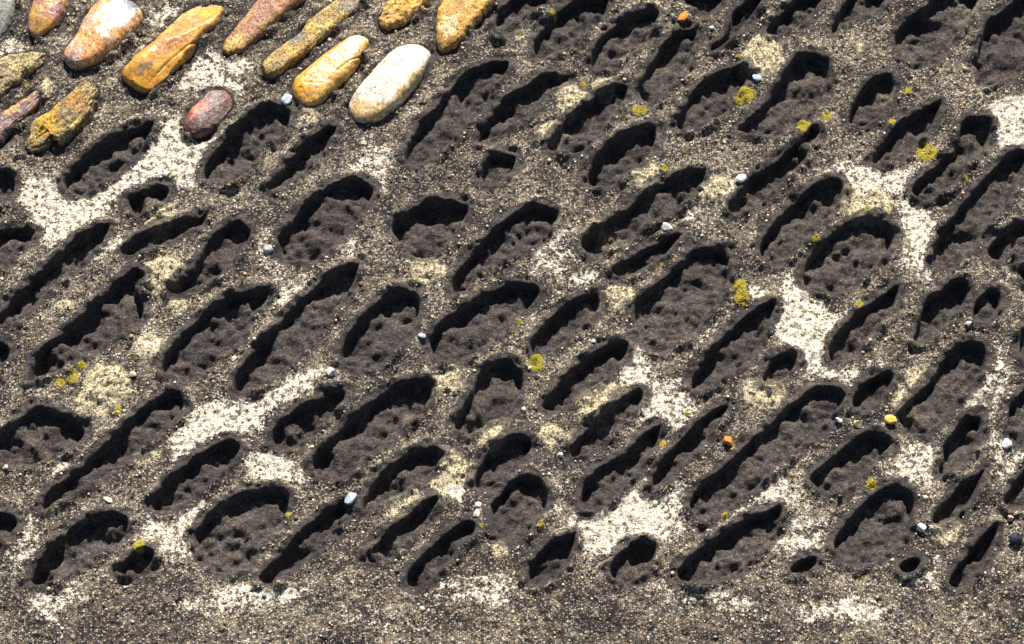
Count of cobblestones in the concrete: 14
